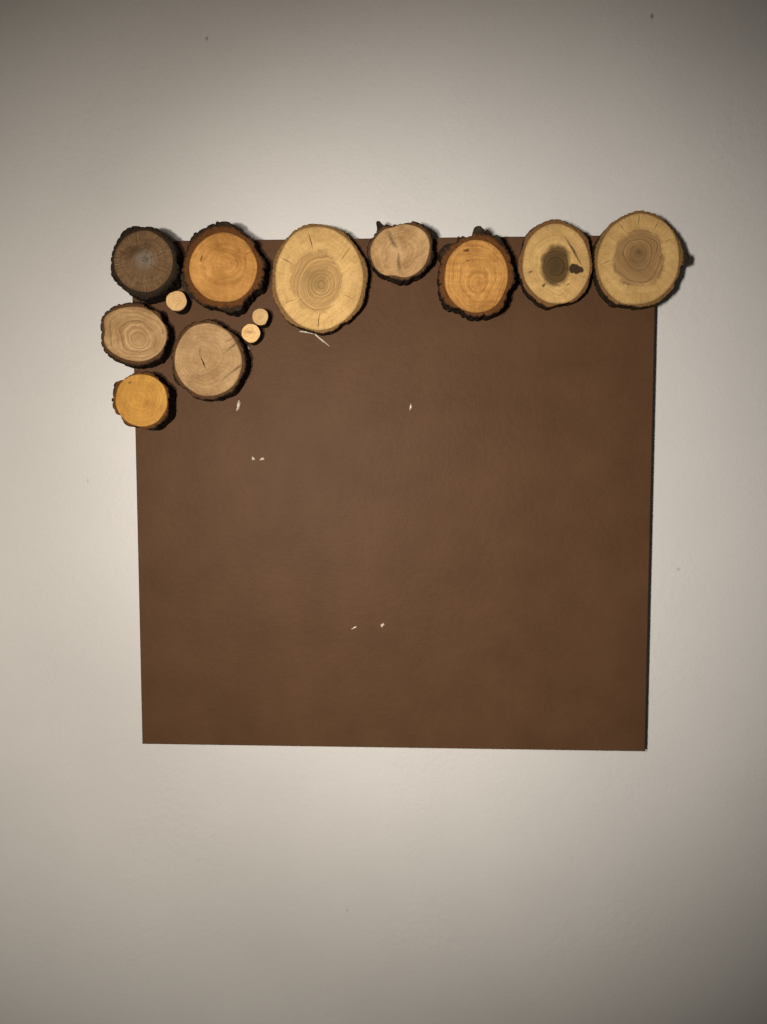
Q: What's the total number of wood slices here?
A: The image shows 13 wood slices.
